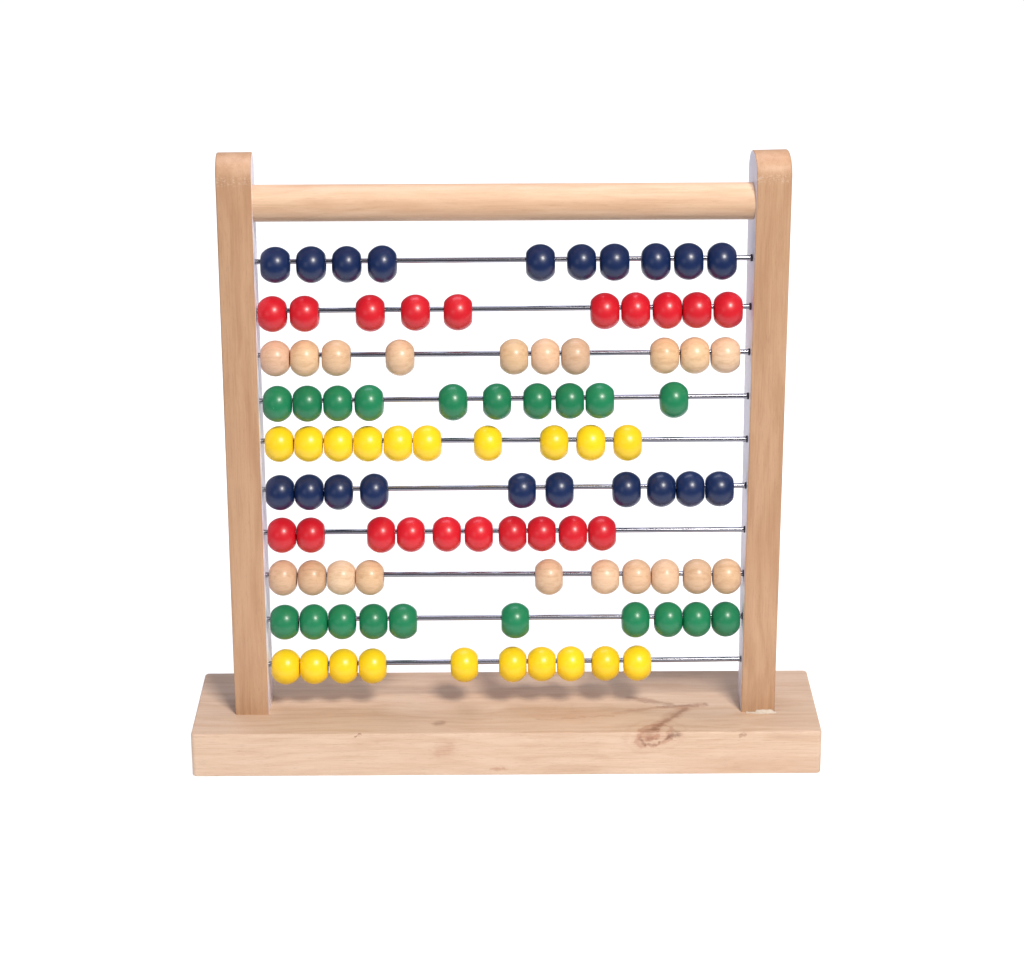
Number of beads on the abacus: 100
